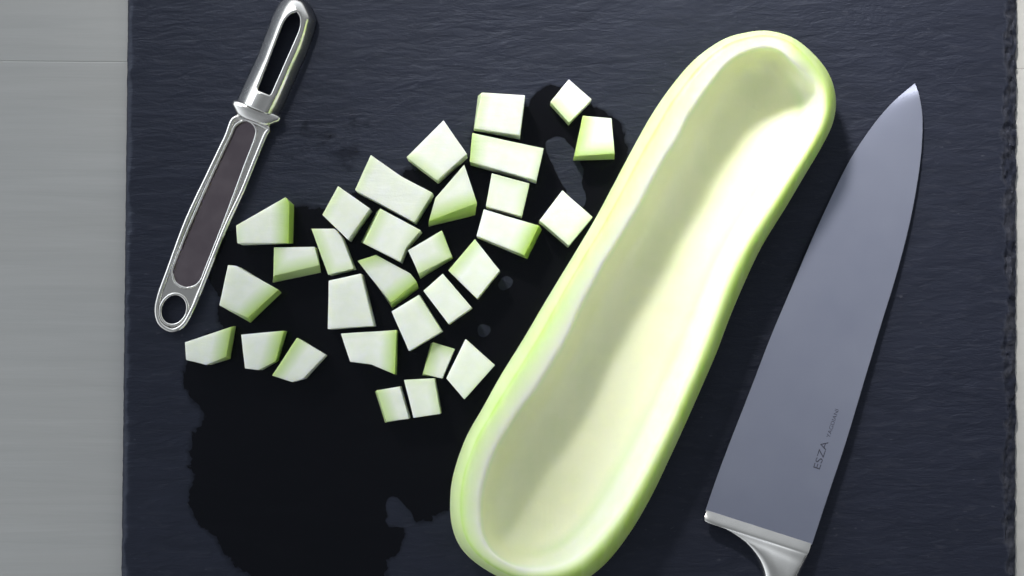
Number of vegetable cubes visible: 30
